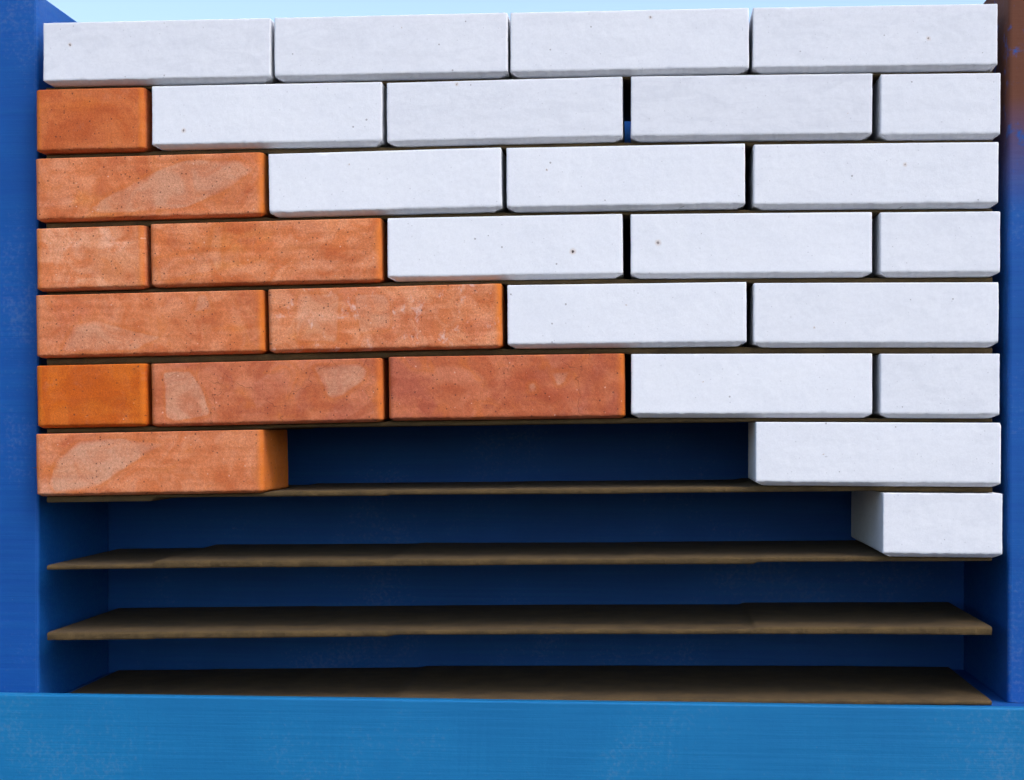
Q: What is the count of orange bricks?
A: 10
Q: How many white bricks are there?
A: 20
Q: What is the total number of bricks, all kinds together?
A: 30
